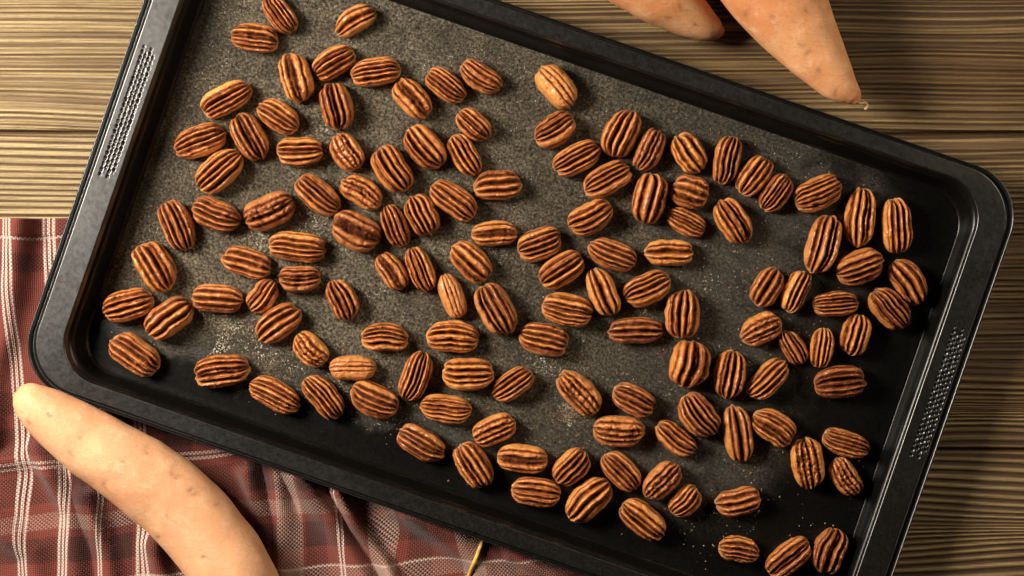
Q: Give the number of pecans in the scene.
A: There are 128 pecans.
